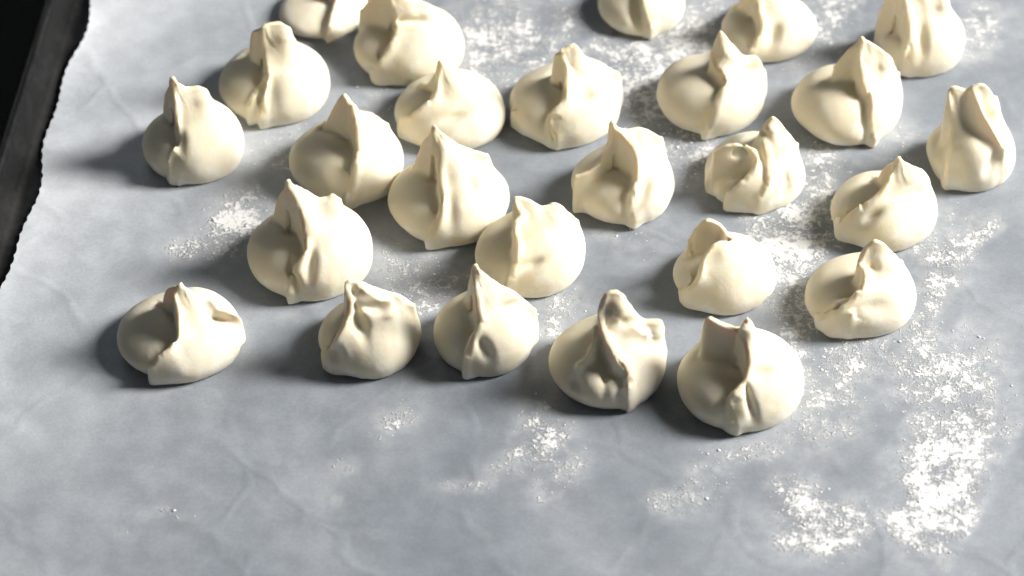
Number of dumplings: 26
